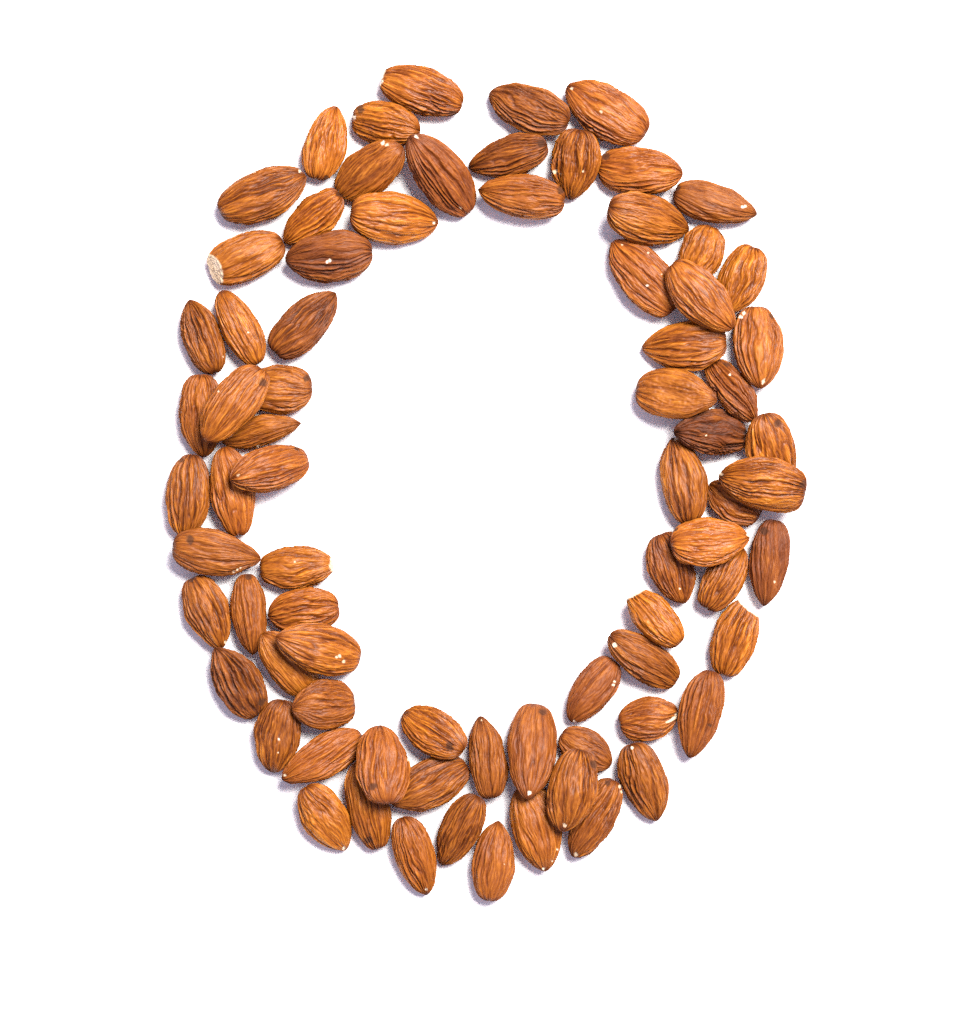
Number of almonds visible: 77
